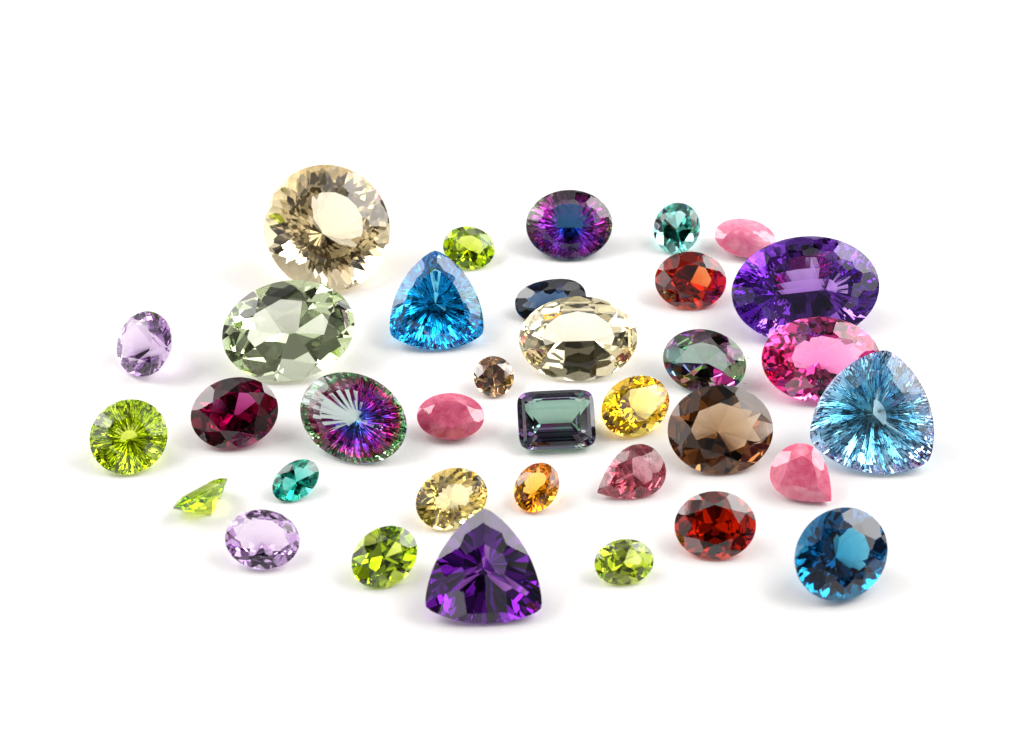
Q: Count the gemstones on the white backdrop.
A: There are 35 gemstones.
